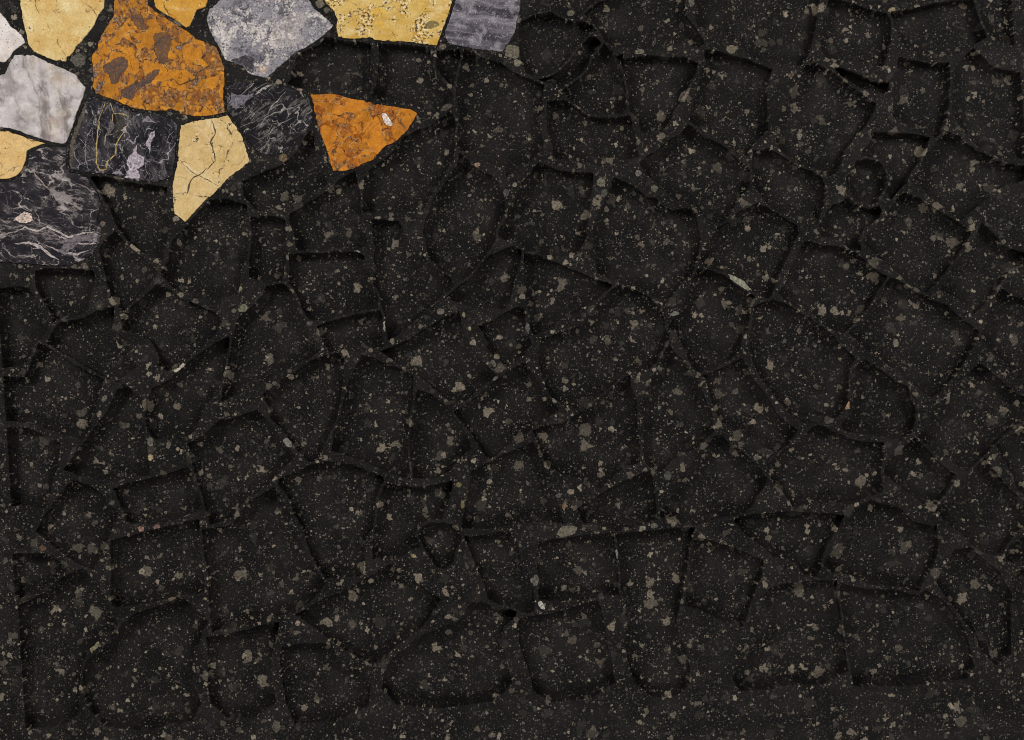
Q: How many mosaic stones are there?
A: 14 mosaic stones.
